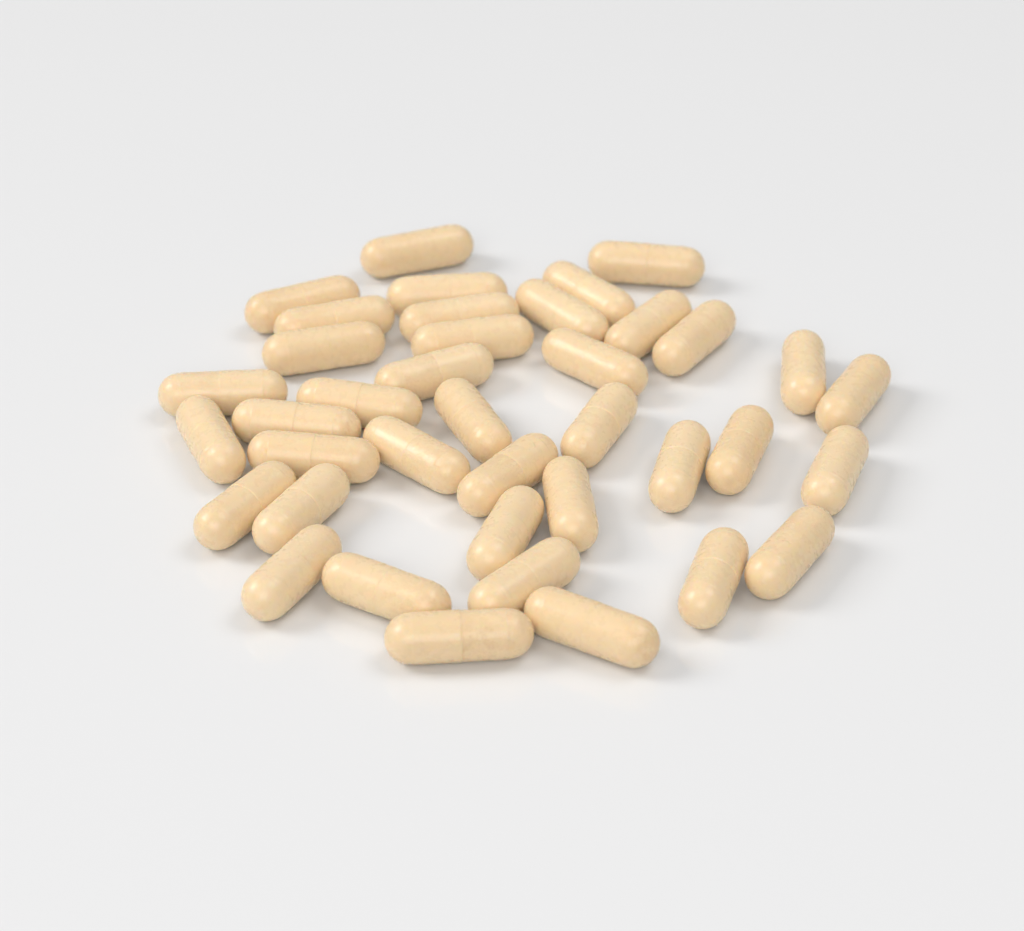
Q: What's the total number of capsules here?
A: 39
